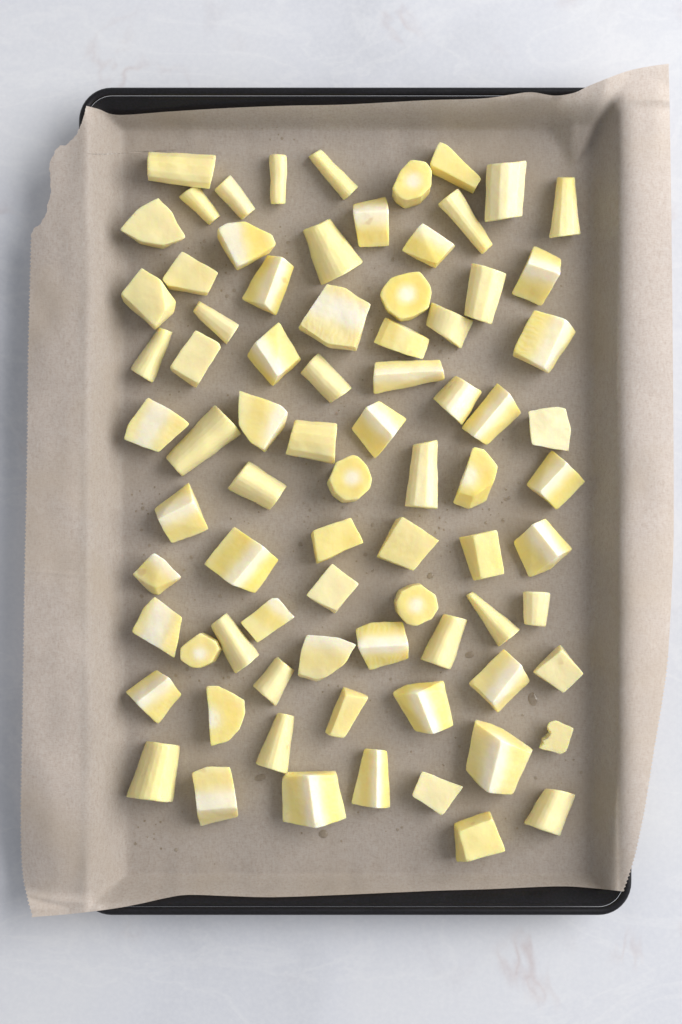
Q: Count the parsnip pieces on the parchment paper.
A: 79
